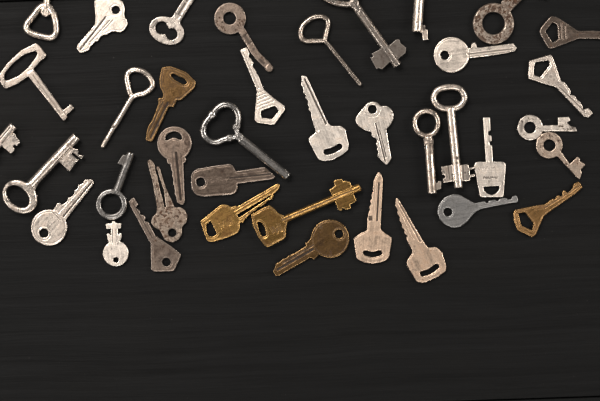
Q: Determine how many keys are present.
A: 39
